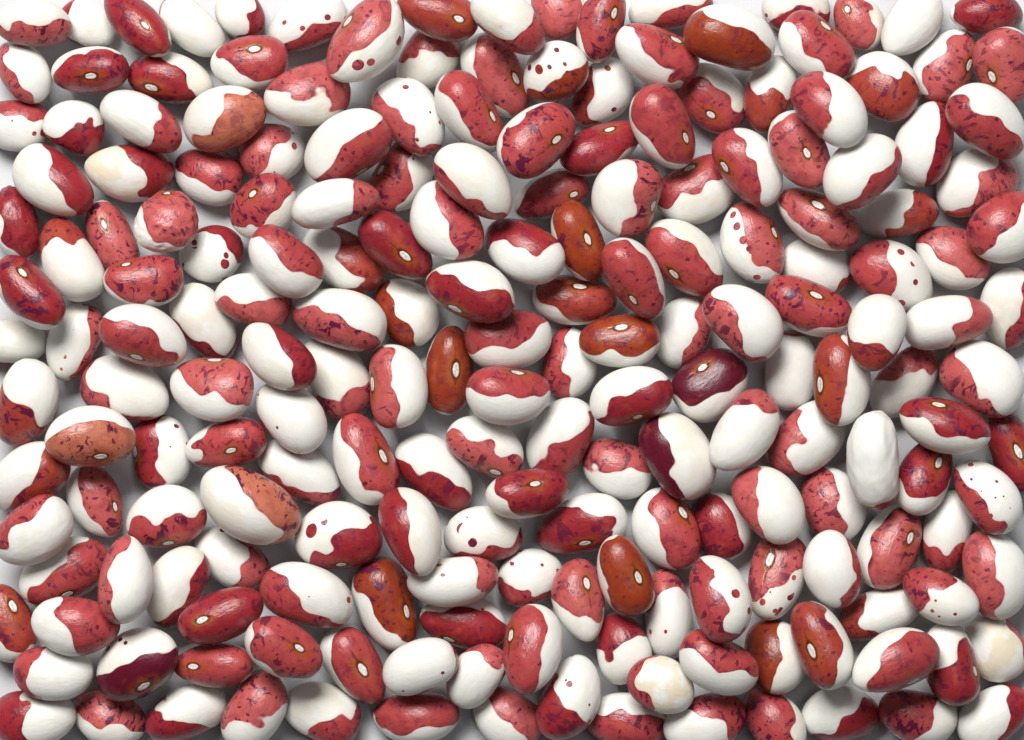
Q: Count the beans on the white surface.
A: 200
